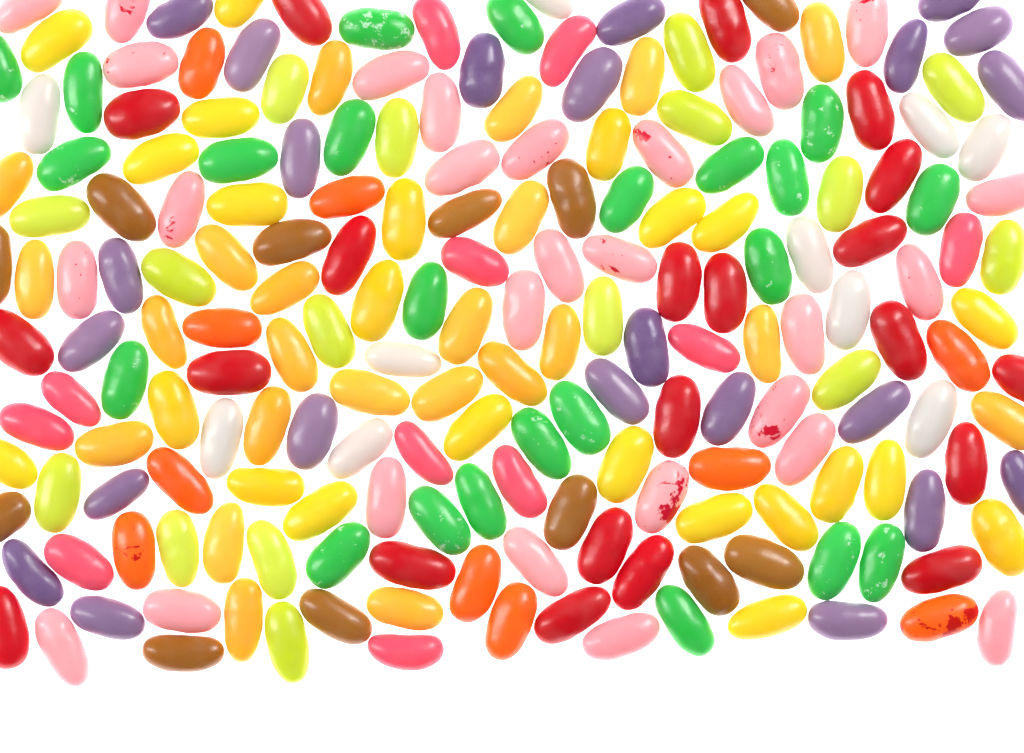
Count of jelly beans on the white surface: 200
